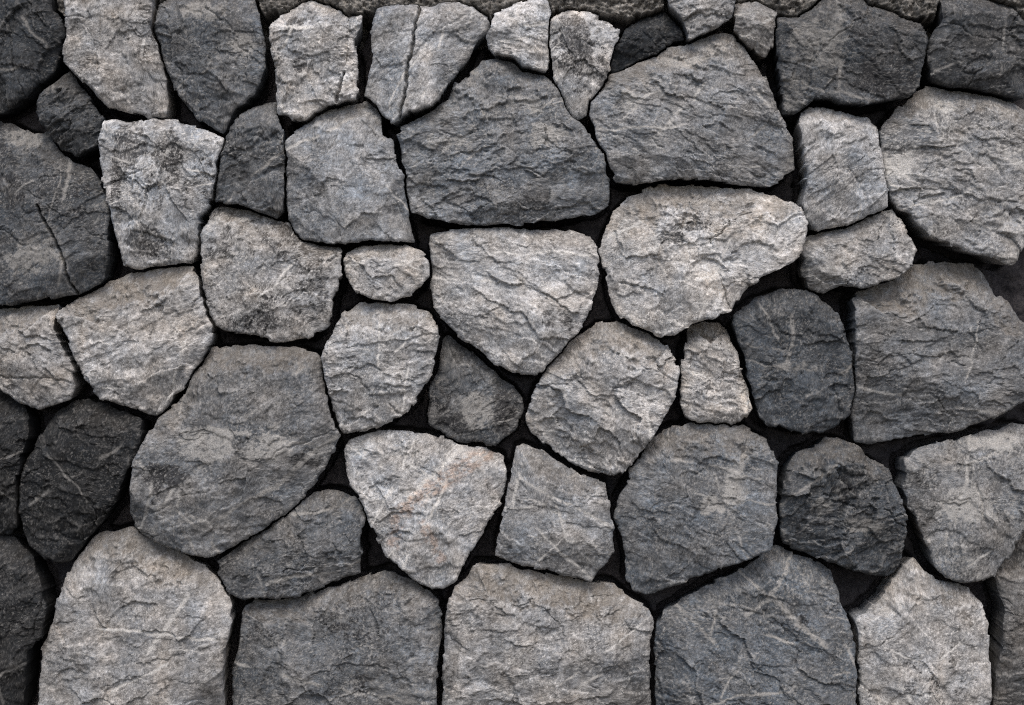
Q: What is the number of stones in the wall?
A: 50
